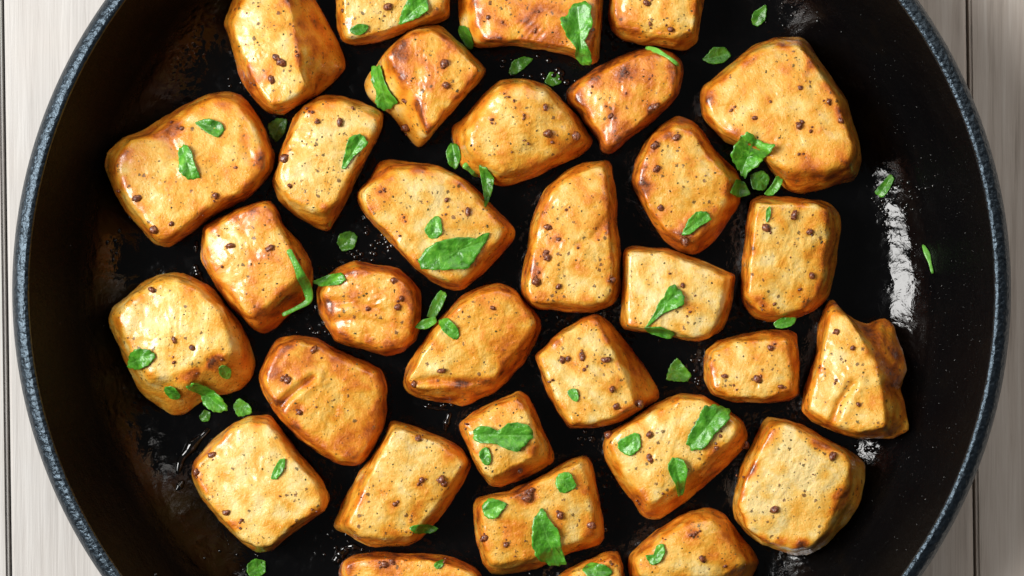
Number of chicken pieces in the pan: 32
